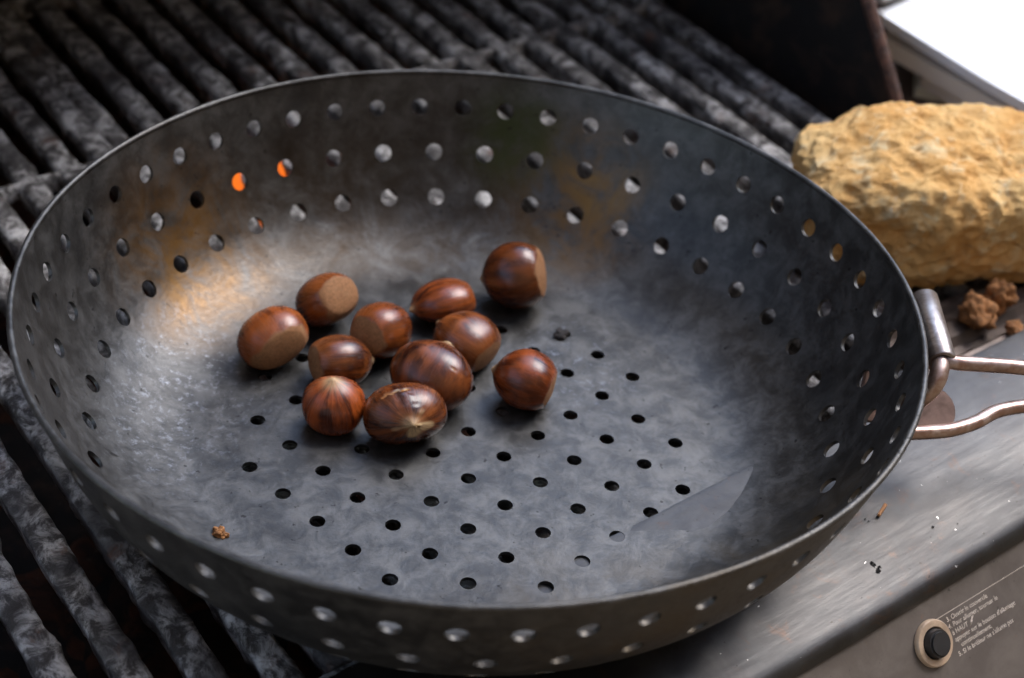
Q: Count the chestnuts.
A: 11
